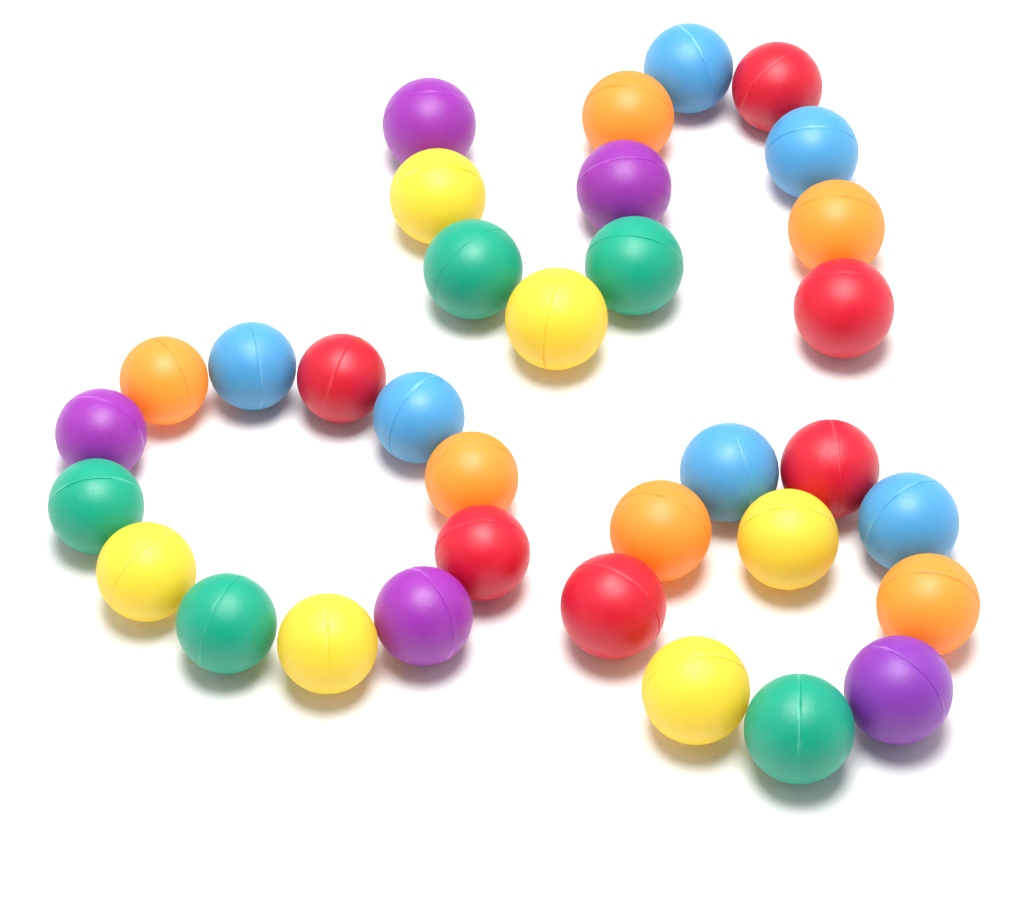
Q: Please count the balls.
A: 34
